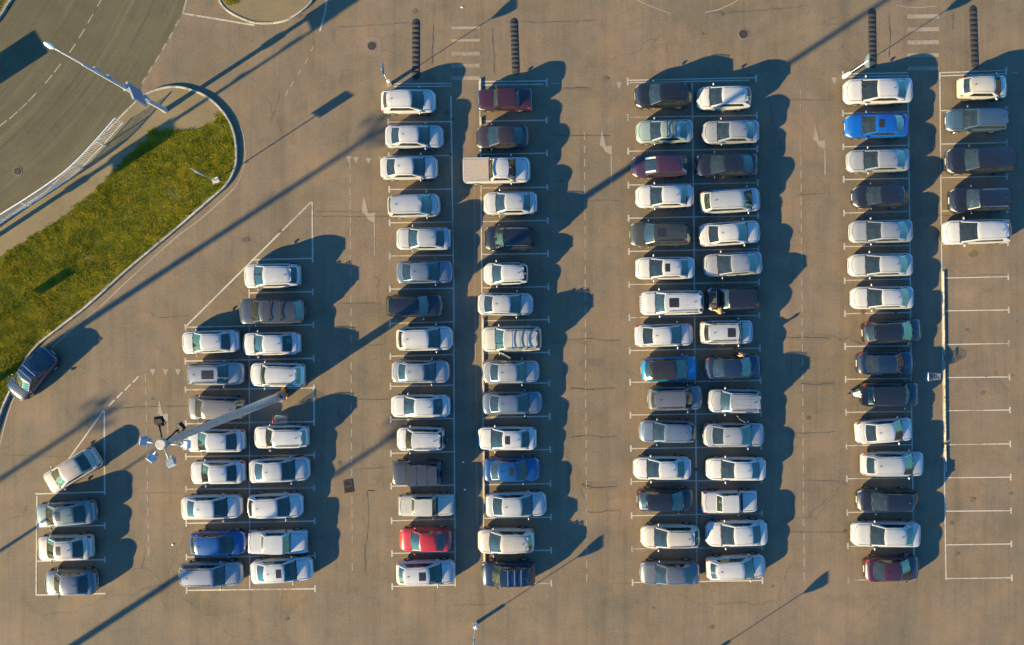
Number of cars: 102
